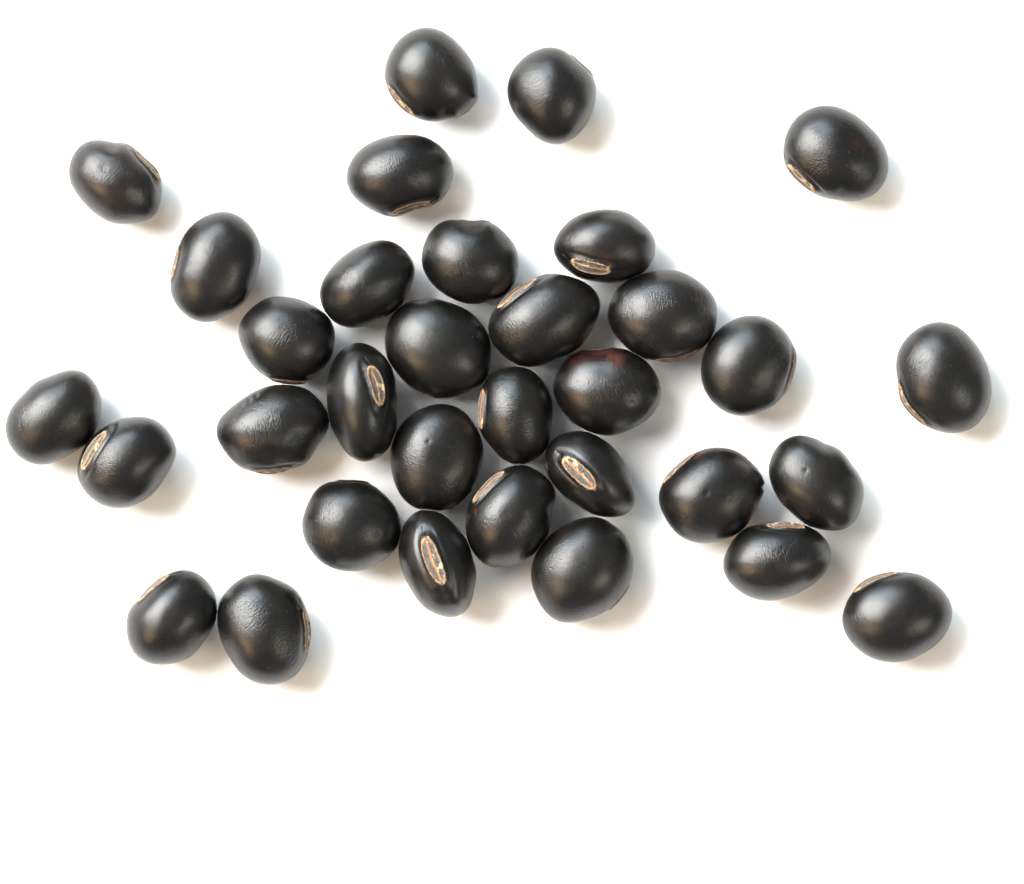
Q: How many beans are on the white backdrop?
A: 33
